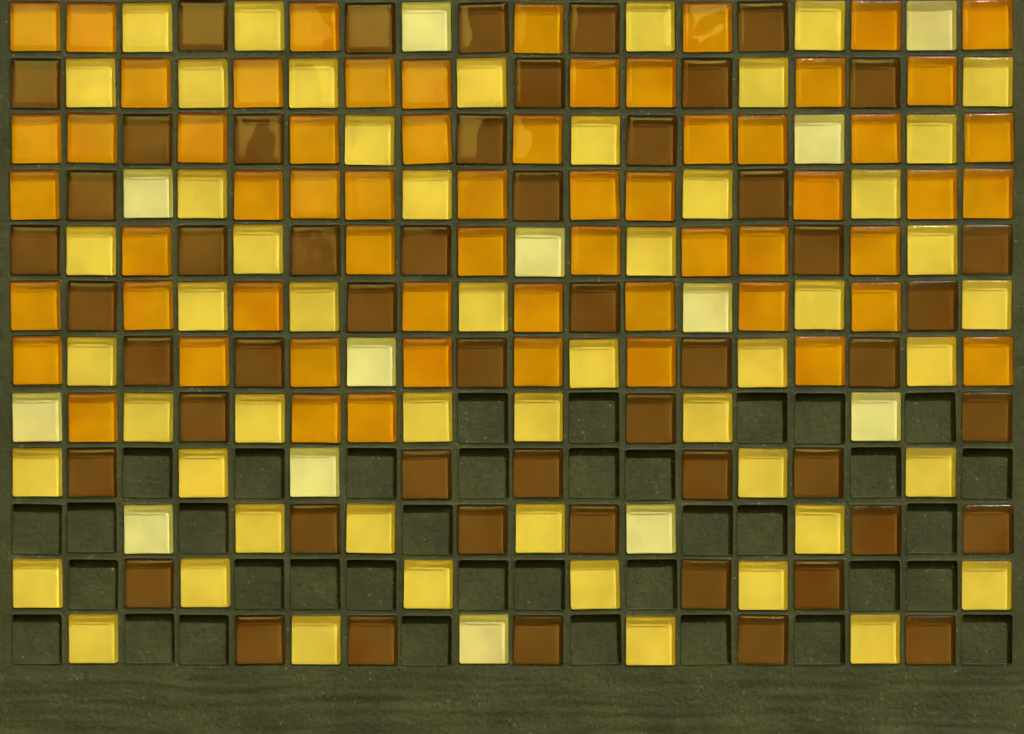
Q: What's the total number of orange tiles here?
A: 61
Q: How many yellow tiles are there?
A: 53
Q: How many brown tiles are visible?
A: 52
